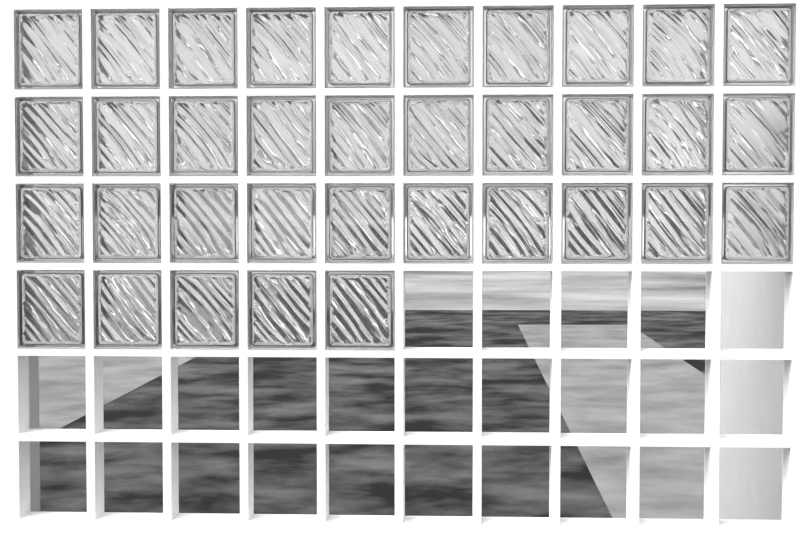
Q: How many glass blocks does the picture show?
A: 35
